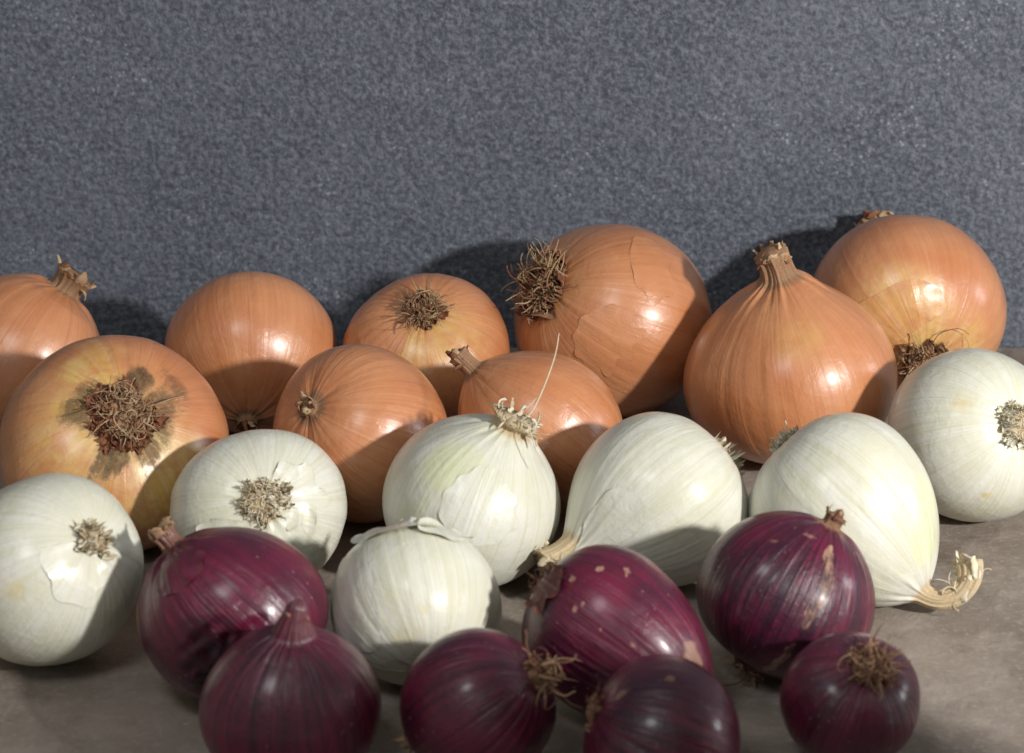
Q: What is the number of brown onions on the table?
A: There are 9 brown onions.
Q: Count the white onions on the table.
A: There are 7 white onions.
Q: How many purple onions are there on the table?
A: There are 7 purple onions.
